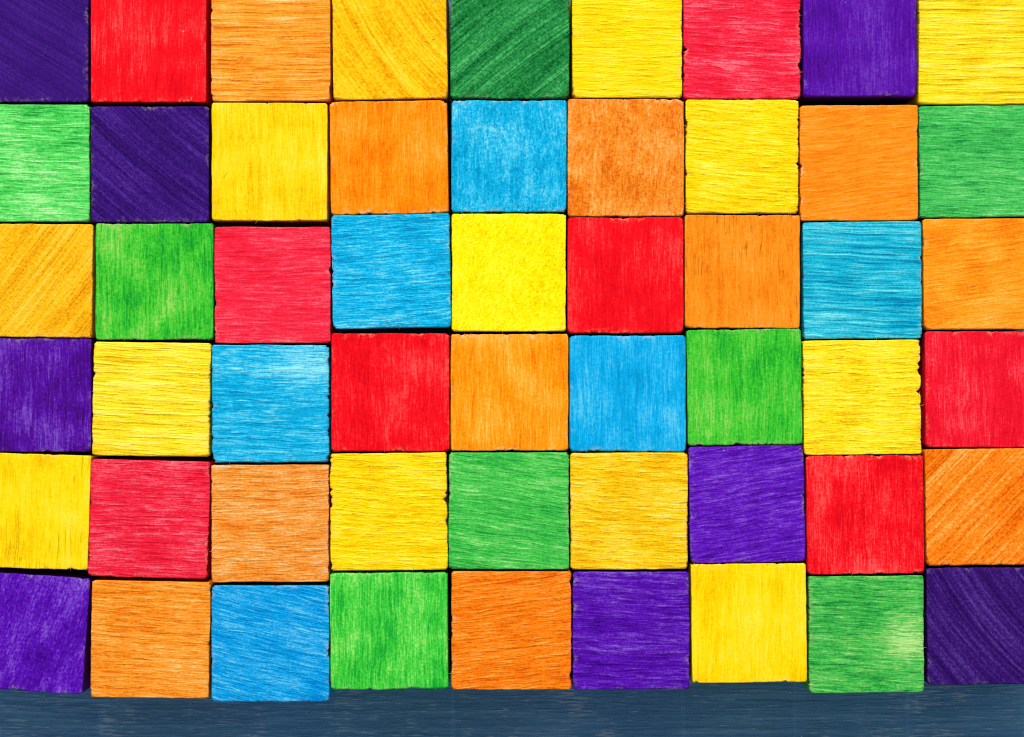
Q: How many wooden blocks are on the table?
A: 54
